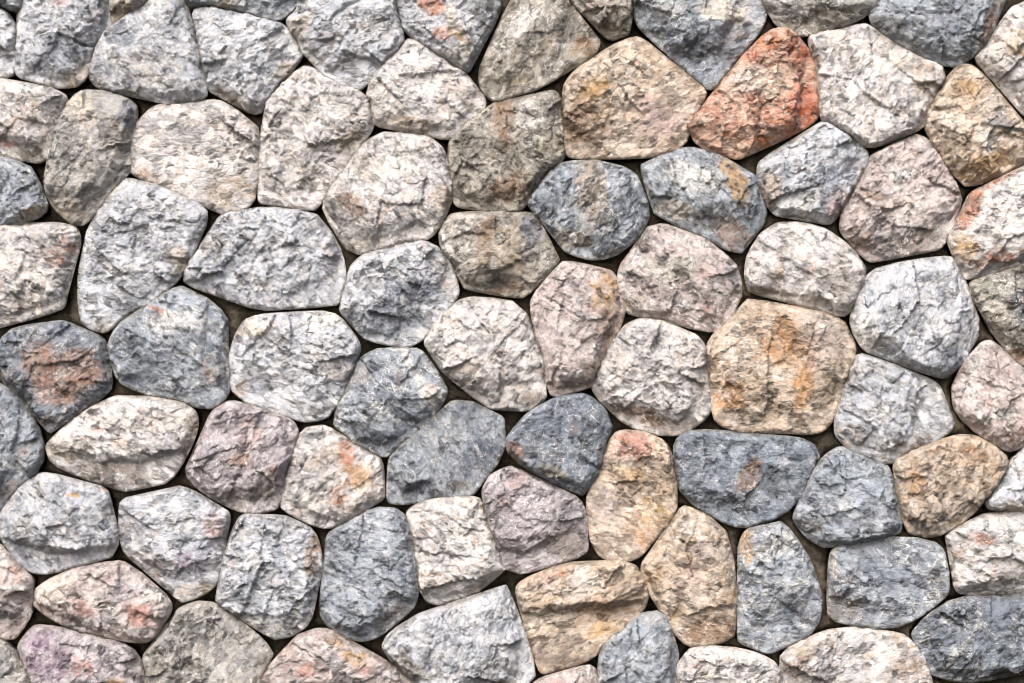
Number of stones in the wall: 85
